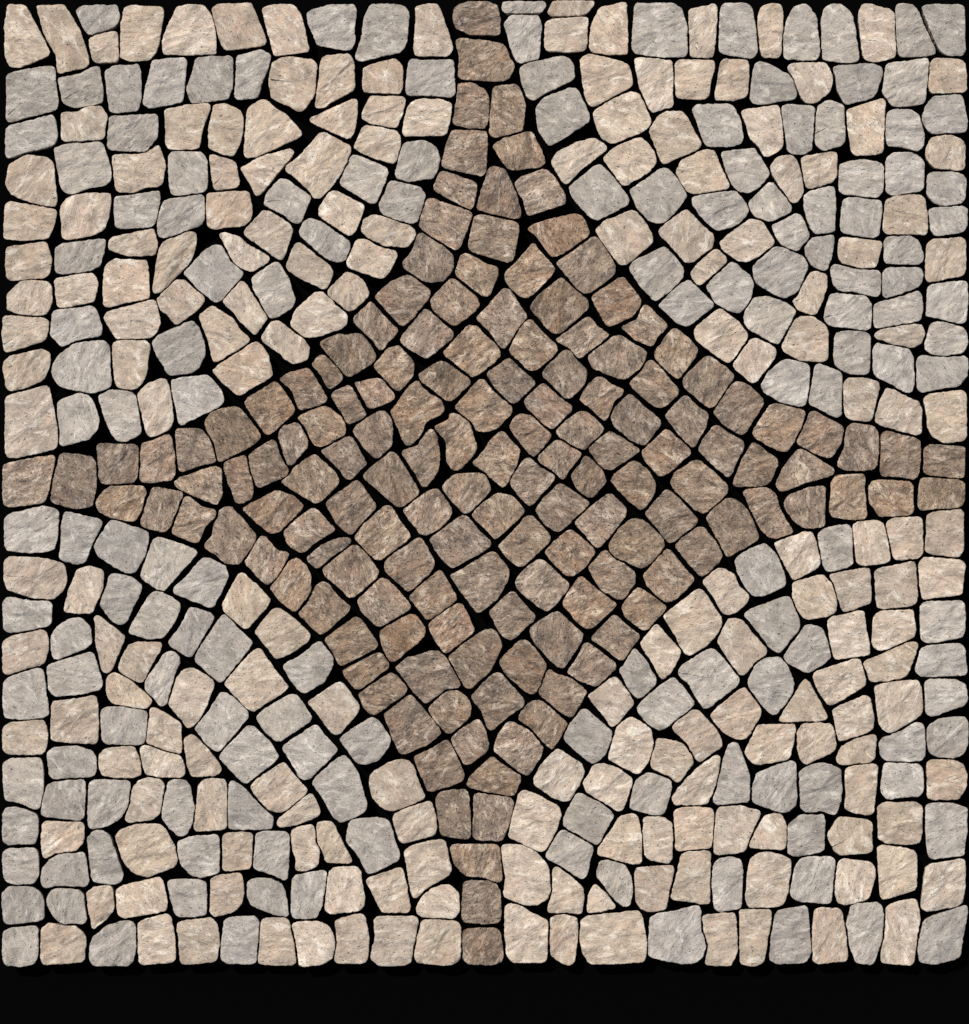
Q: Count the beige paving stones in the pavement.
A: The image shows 188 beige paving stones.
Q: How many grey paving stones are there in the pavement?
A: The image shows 151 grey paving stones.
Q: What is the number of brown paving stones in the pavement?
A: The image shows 148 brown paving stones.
